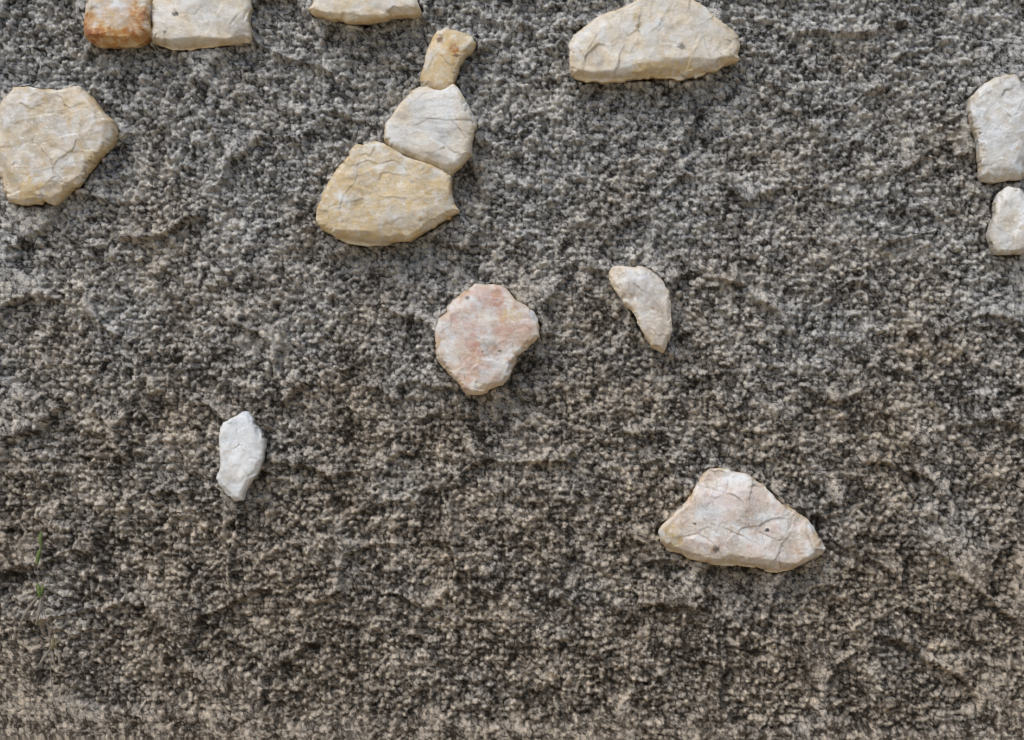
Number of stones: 14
